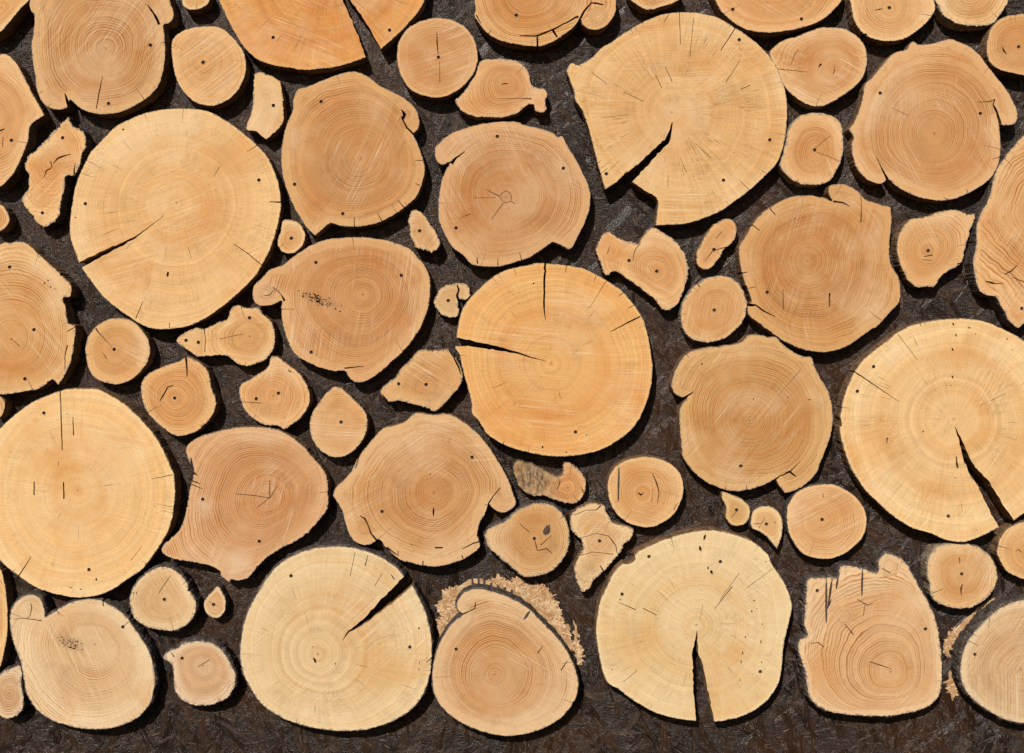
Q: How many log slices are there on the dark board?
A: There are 68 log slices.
